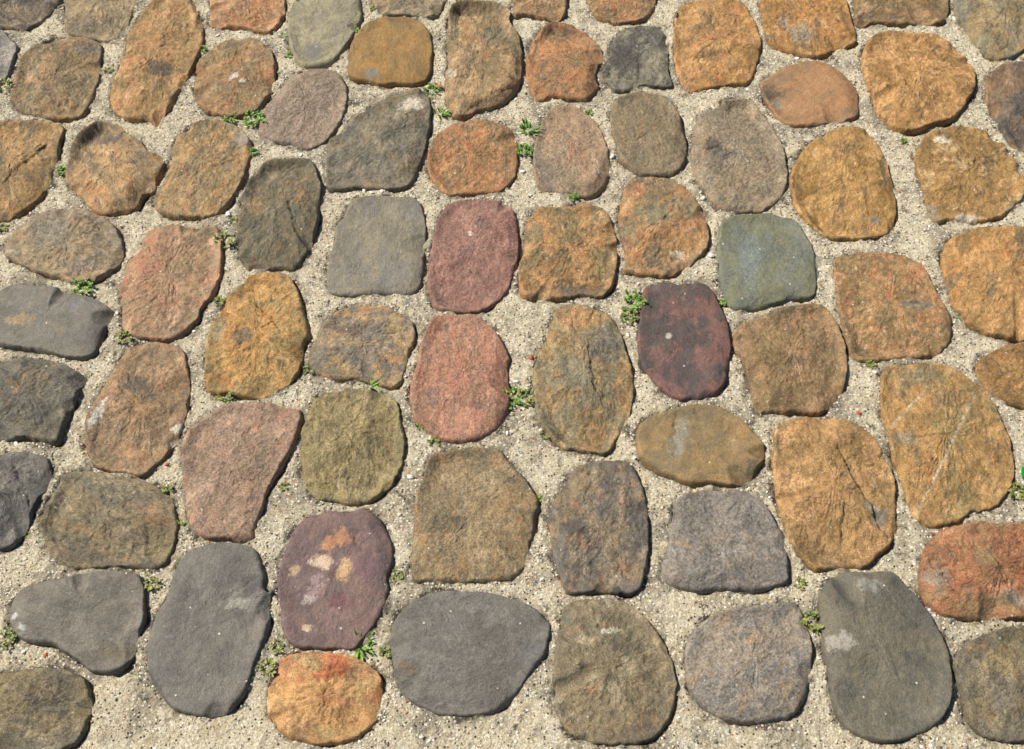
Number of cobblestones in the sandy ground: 74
